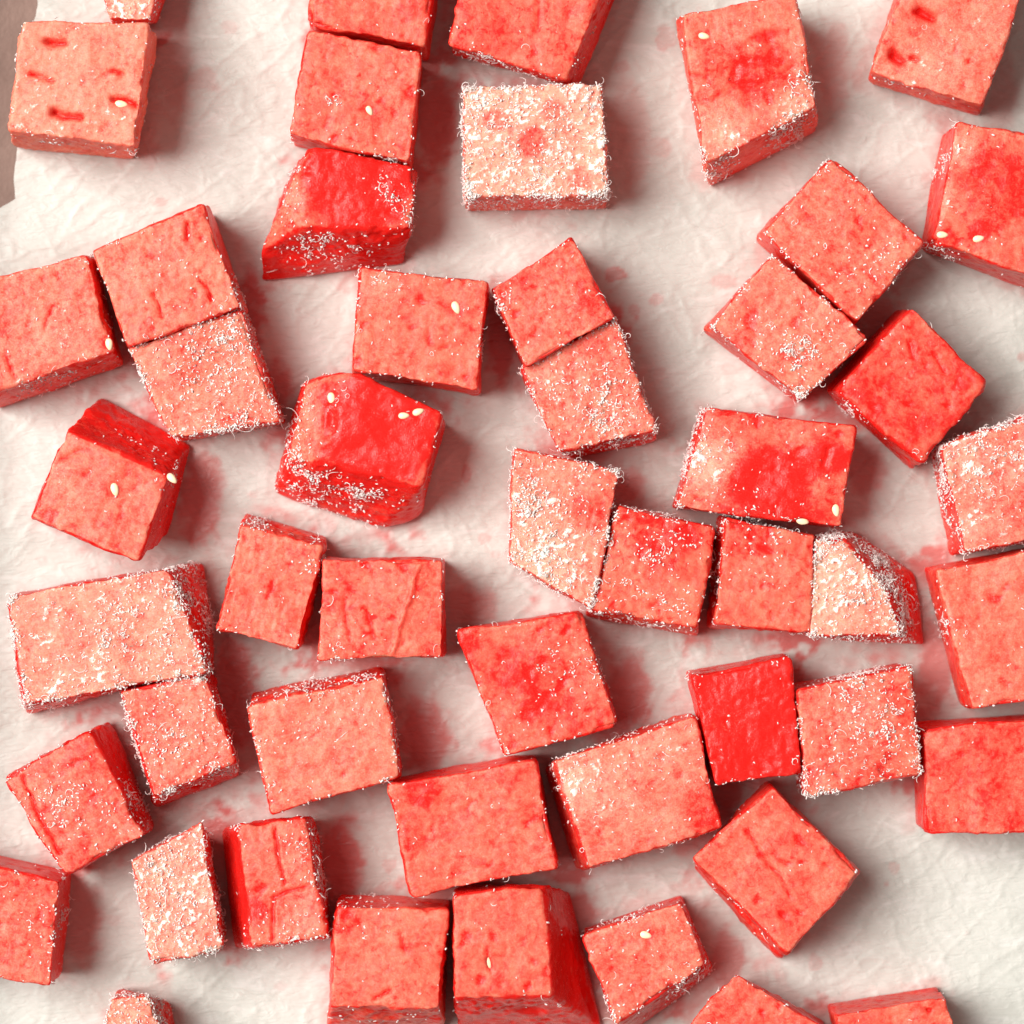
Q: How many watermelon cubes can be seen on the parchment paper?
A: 50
